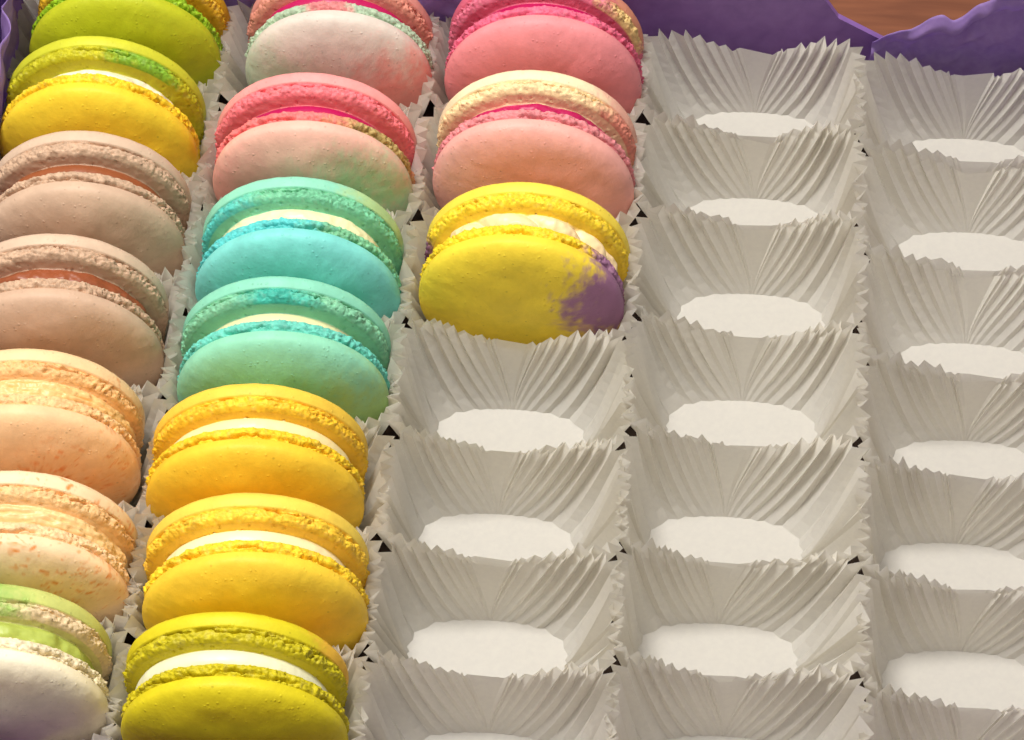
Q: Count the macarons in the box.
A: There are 17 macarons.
